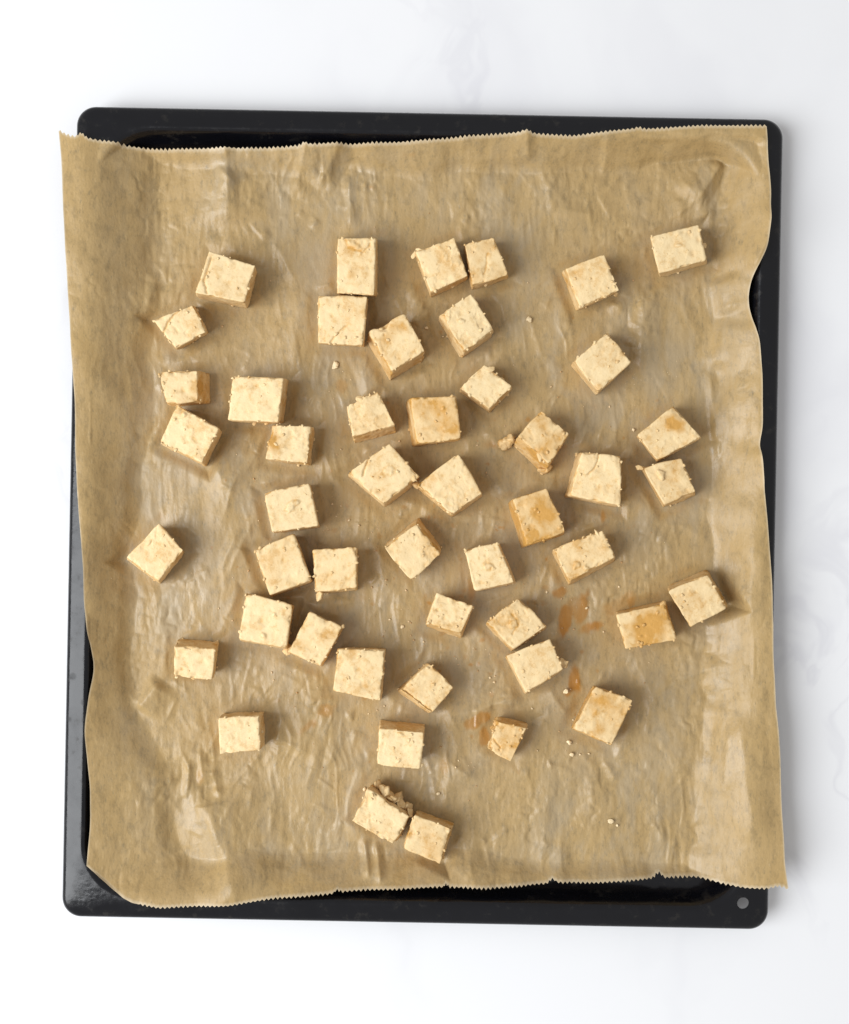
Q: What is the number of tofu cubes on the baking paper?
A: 48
